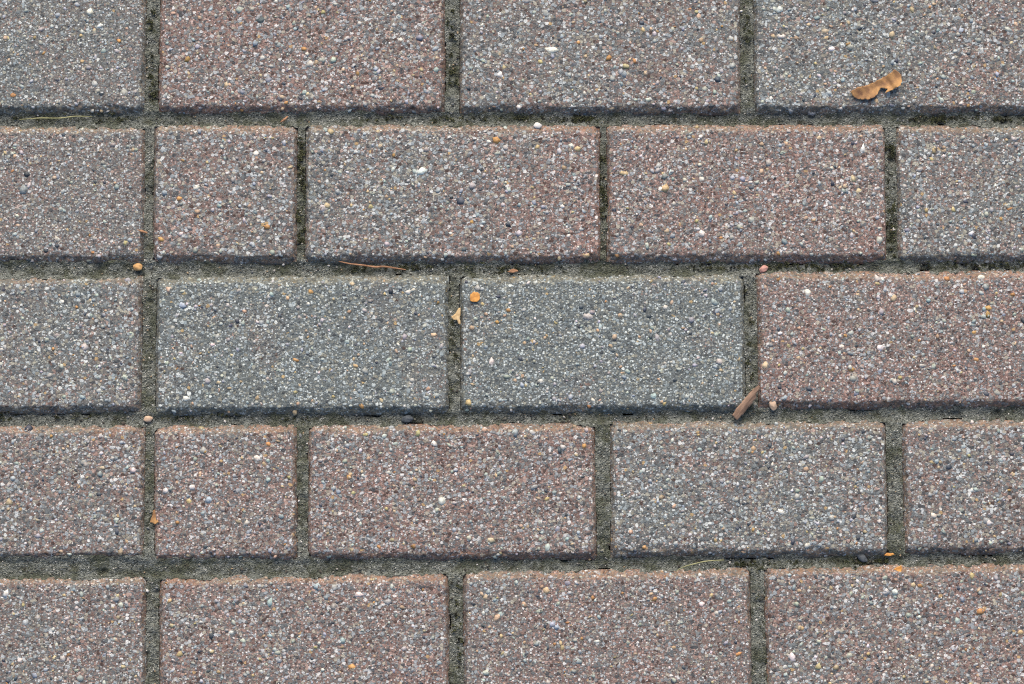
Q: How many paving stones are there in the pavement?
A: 22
